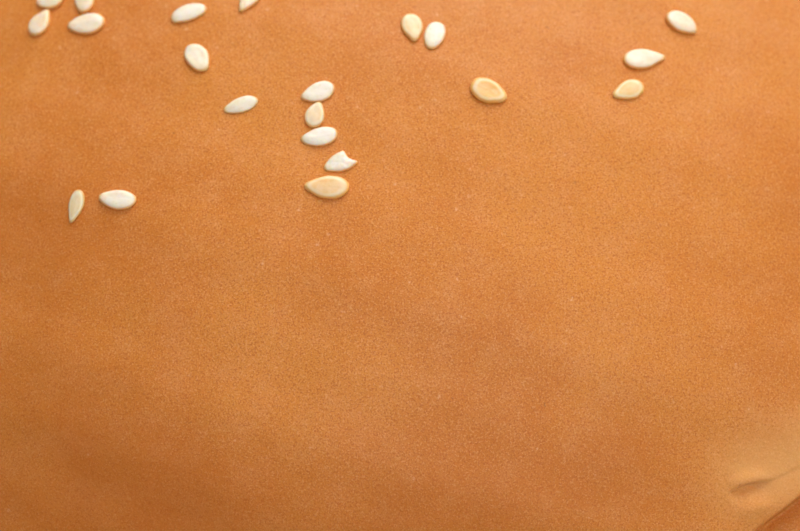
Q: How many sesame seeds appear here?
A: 21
